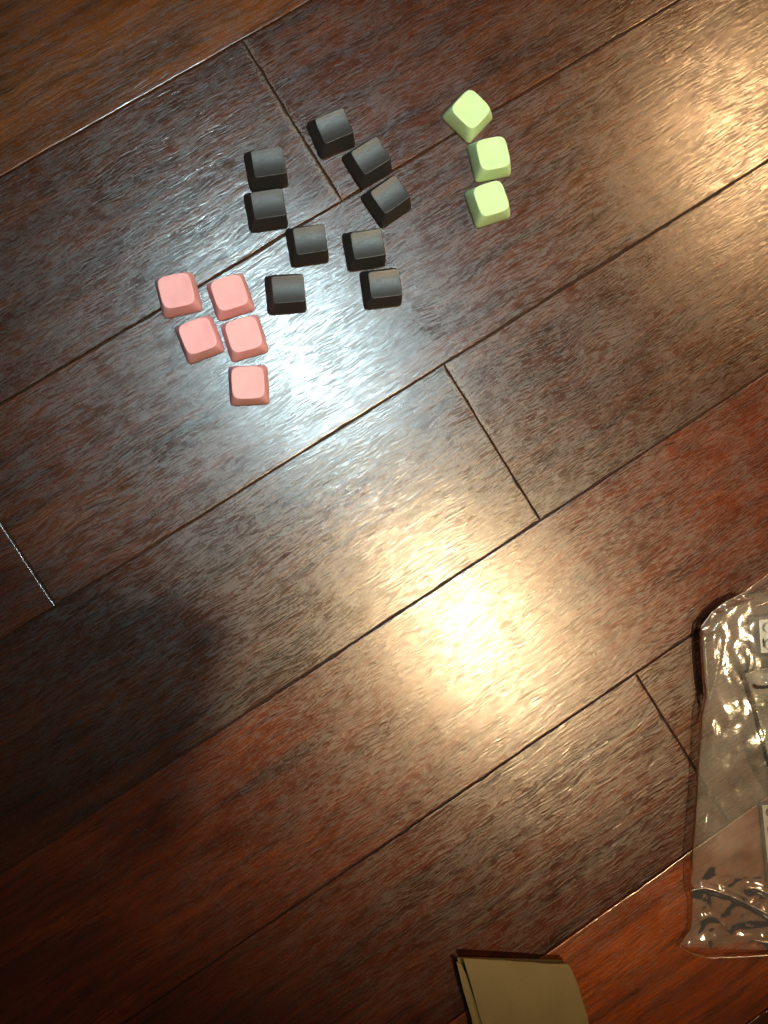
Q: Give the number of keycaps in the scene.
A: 17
